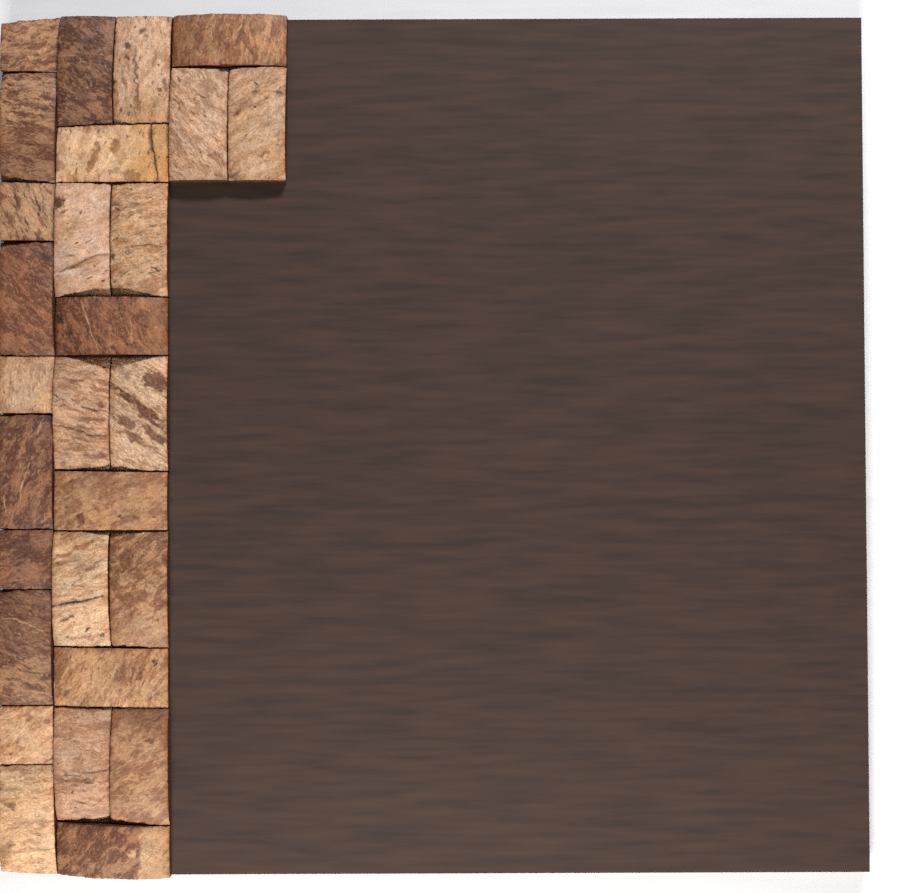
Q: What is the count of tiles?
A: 28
